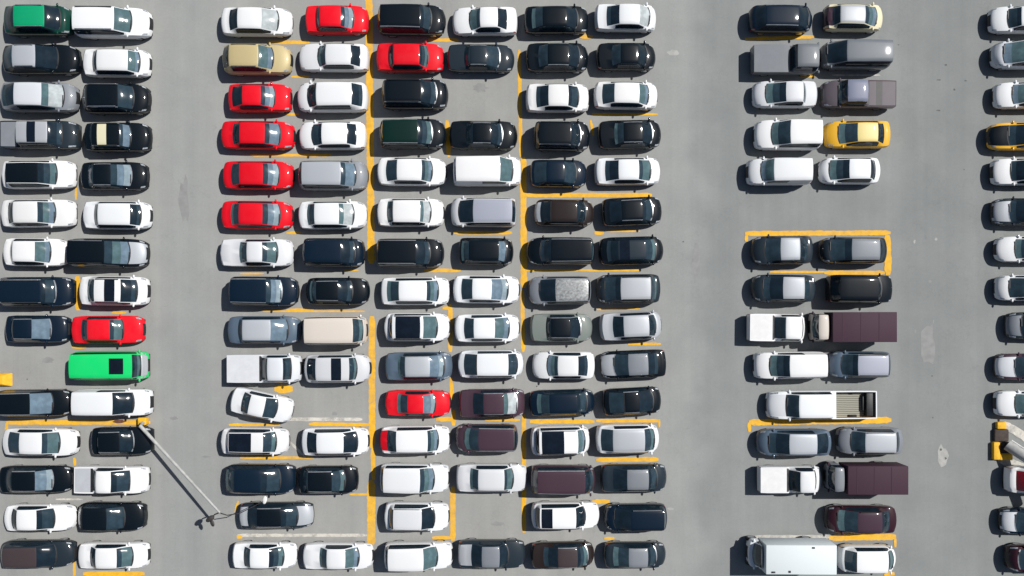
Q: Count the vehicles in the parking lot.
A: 155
